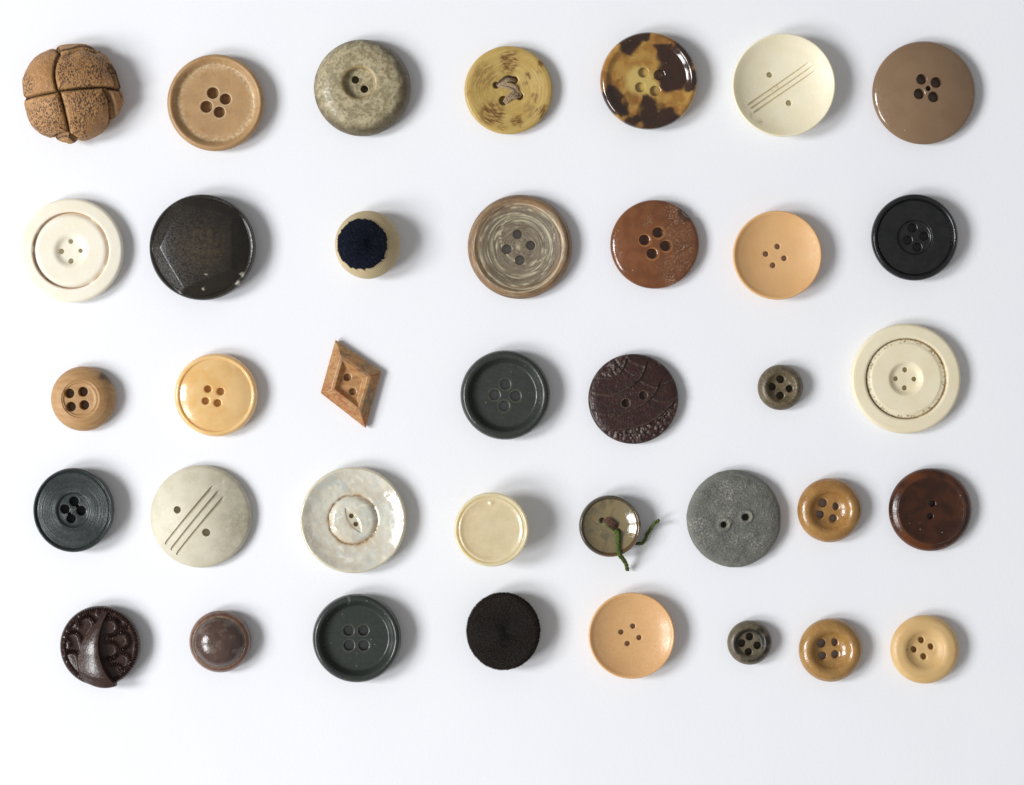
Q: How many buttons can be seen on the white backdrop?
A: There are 37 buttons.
